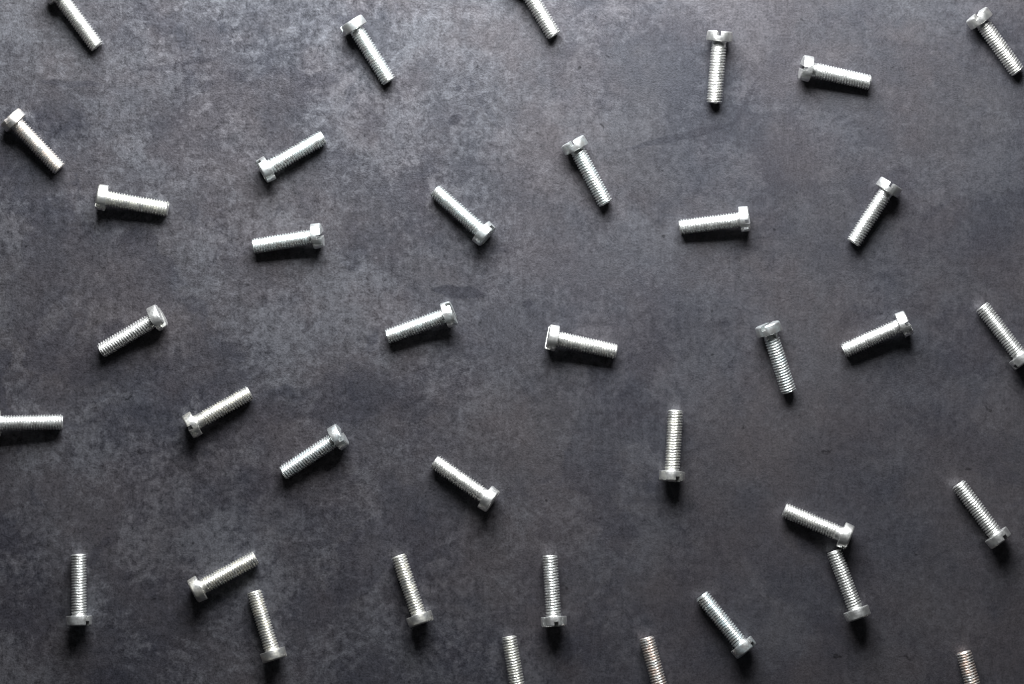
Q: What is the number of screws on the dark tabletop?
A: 37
